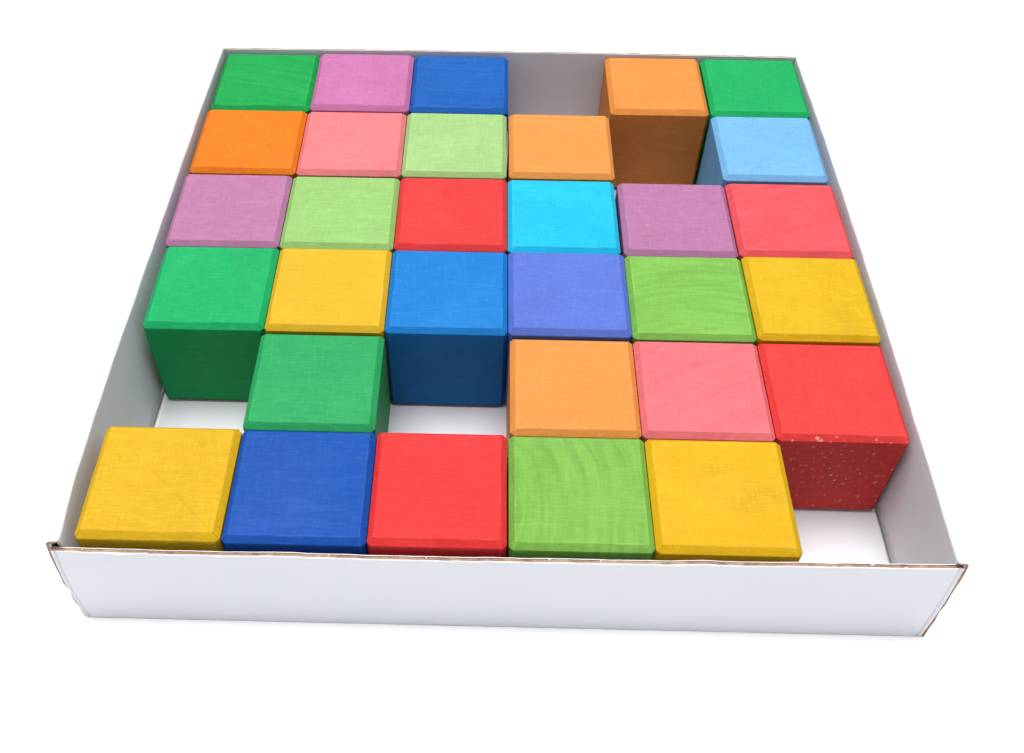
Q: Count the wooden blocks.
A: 31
